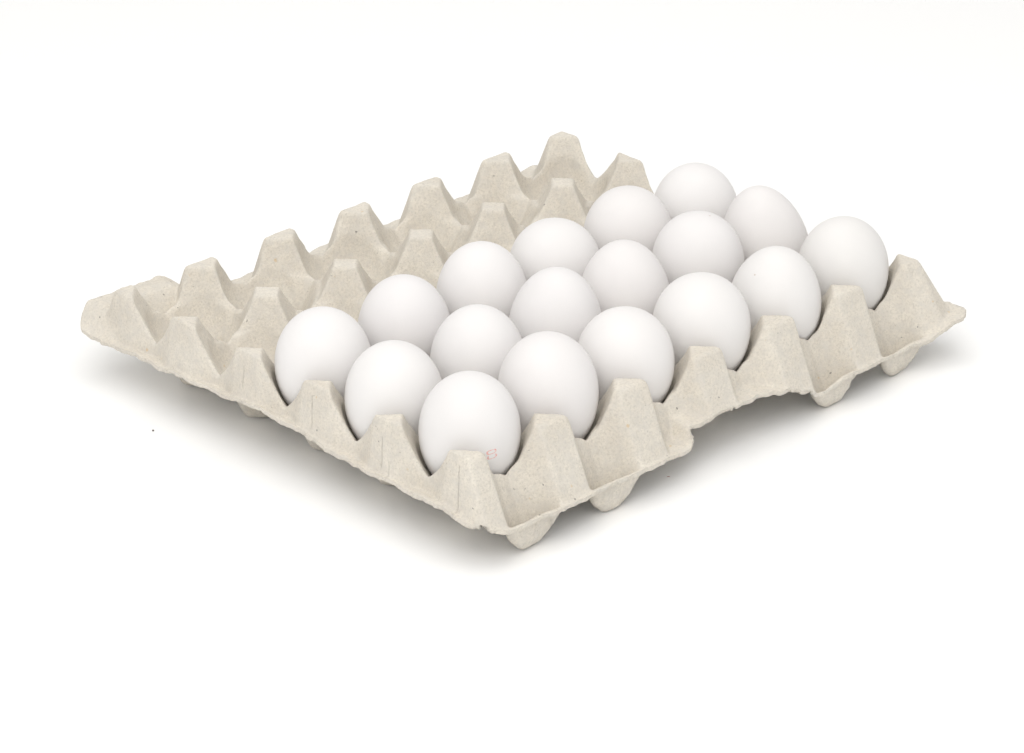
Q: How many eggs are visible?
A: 18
